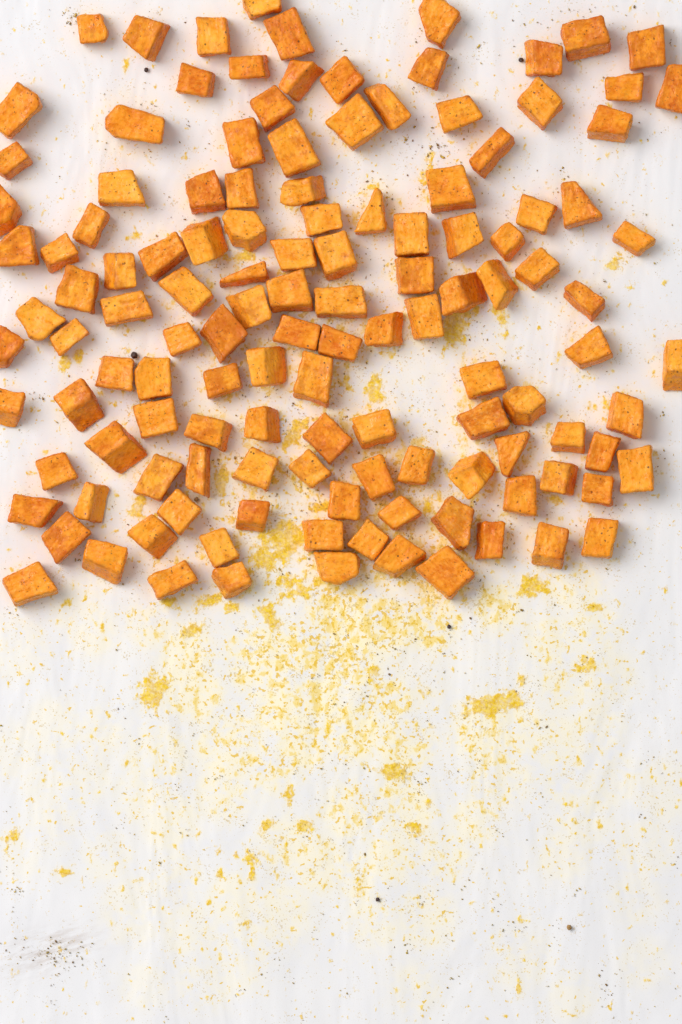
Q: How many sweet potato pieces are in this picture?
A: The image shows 128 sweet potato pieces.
